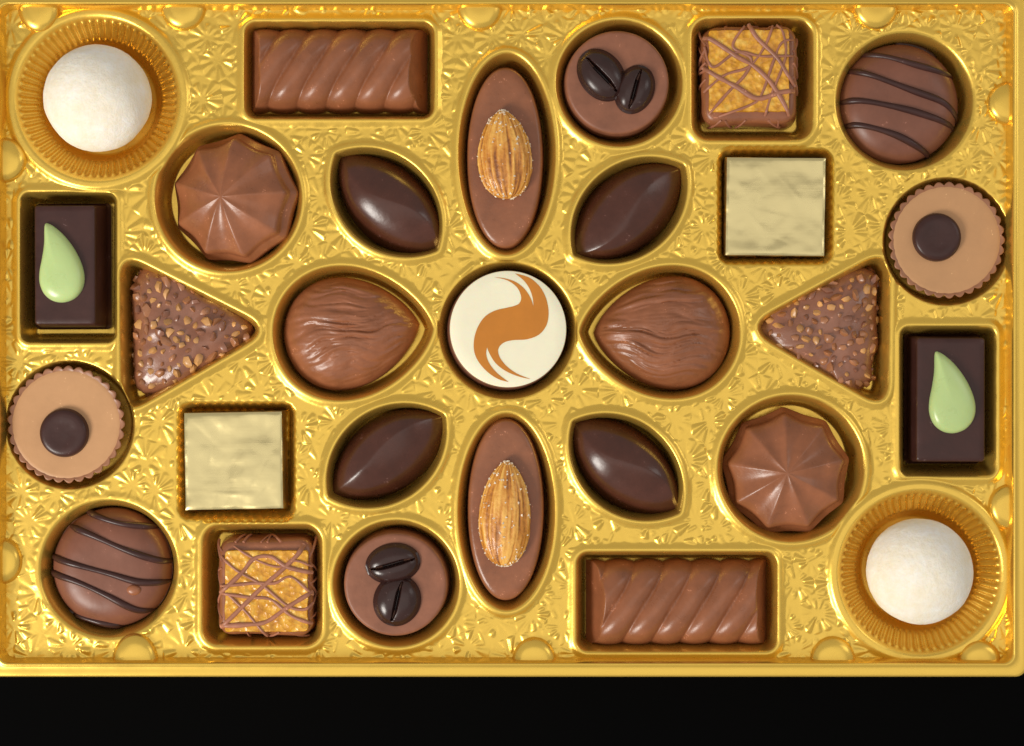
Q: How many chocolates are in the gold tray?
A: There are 29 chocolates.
